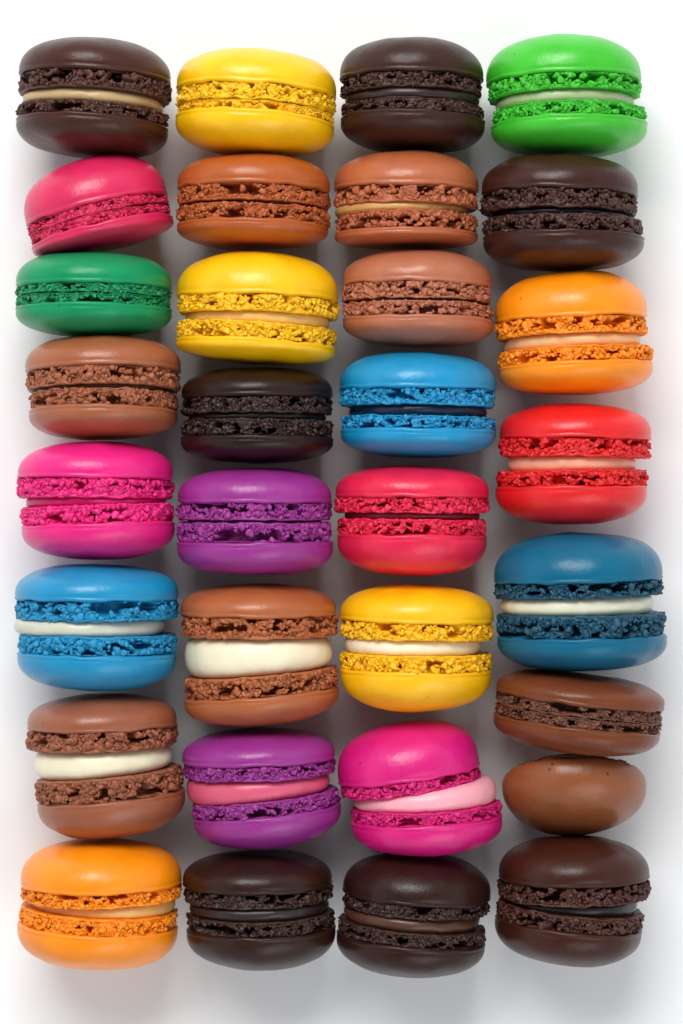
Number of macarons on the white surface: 32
